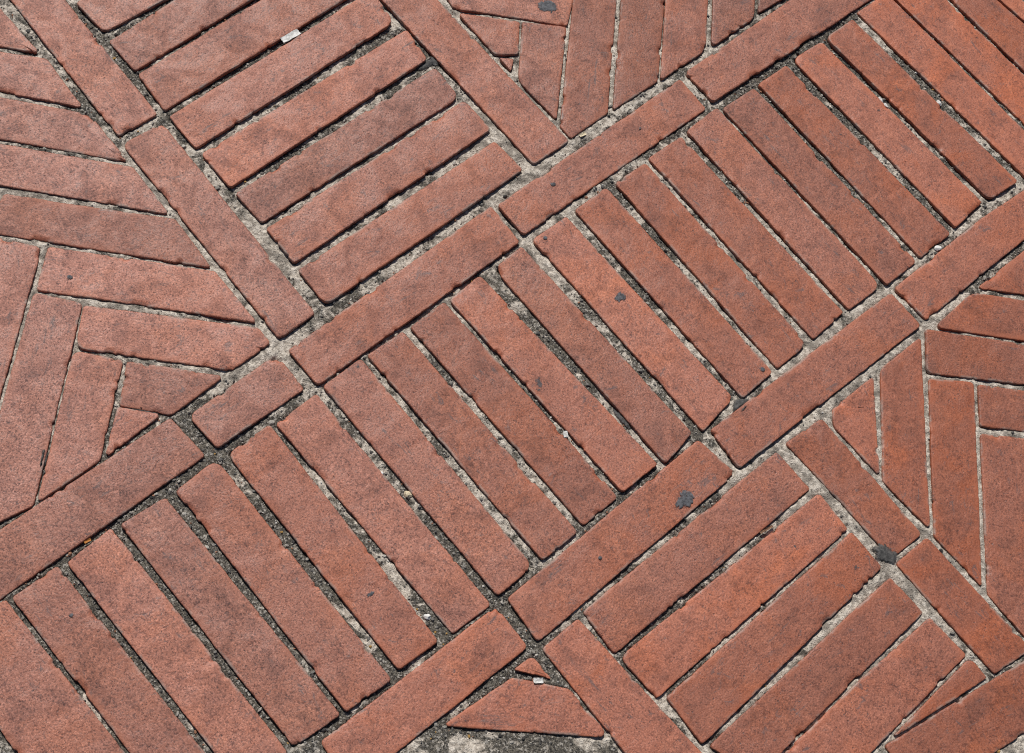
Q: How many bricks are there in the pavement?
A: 86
